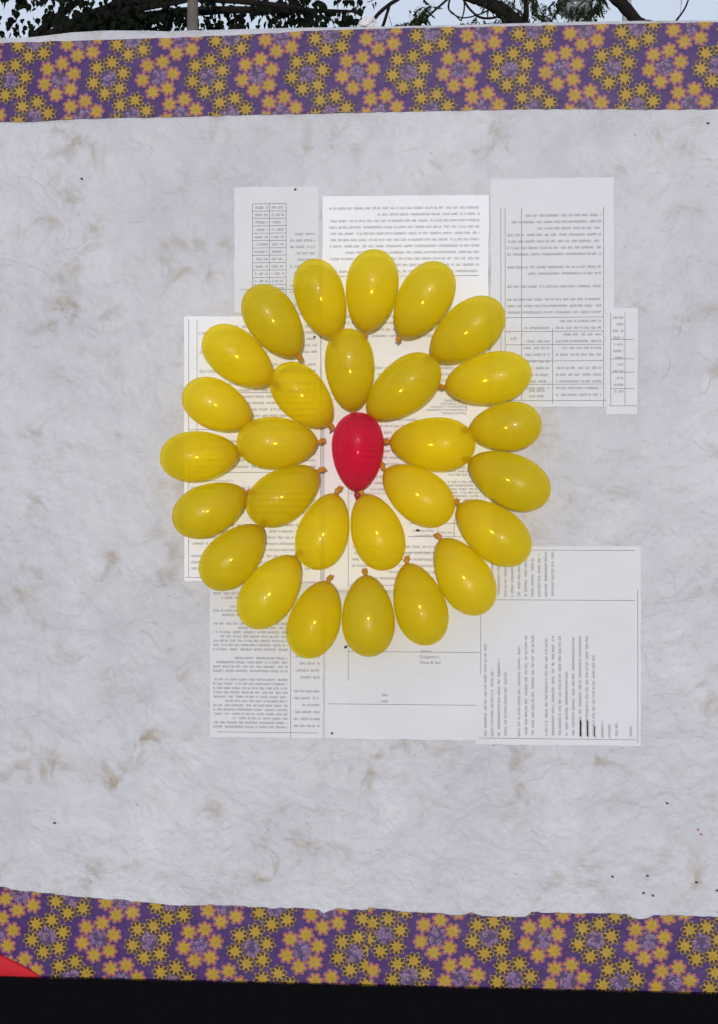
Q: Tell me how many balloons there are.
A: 29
